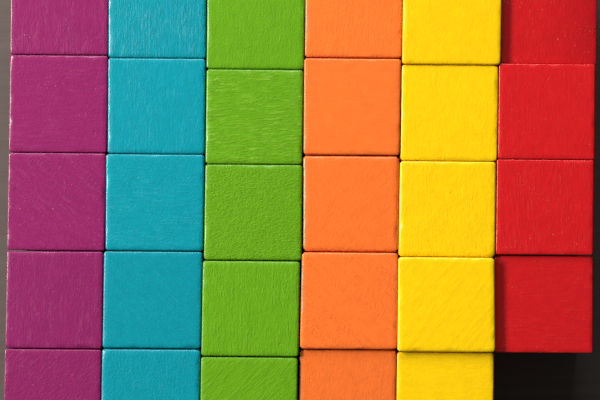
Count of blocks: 29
